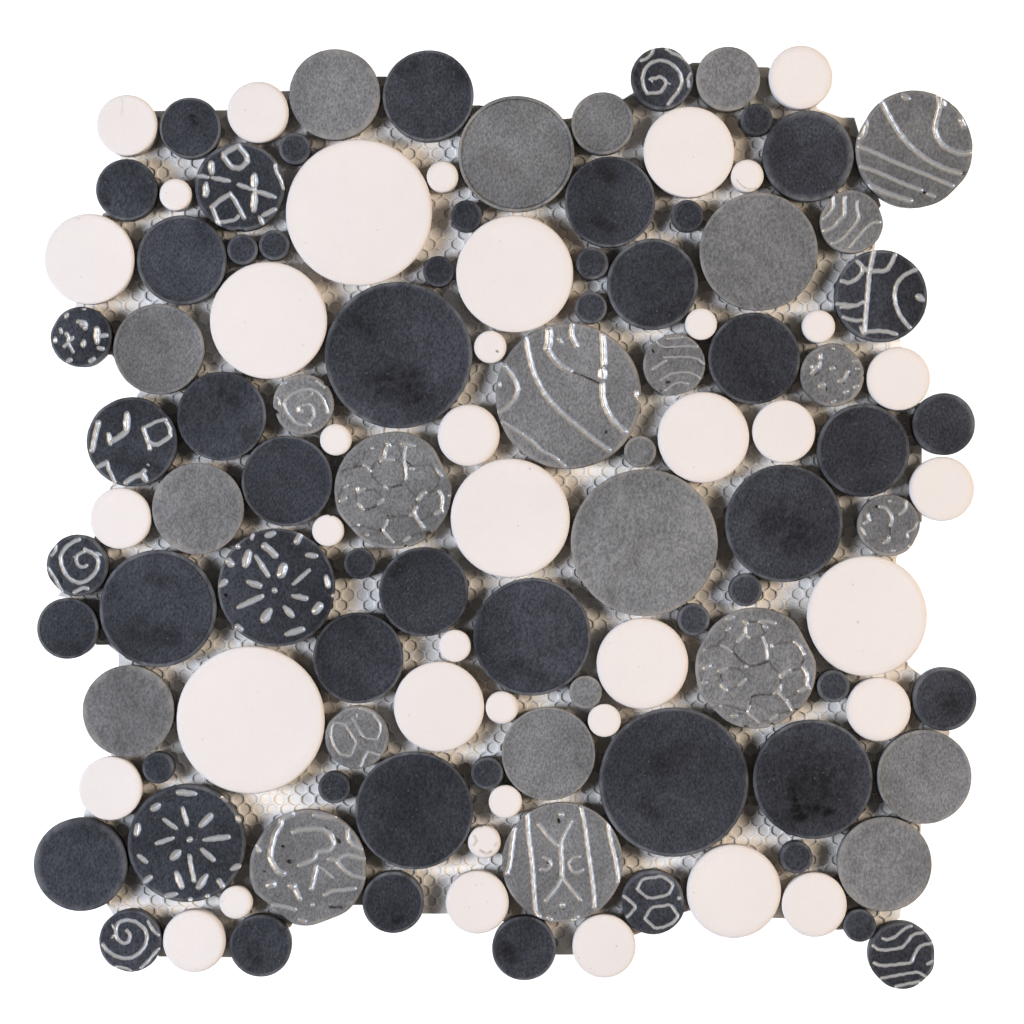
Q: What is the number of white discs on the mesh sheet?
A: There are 40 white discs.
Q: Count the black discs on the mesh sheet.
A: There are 56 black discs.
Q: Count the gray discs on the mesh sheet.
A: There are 26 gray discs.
